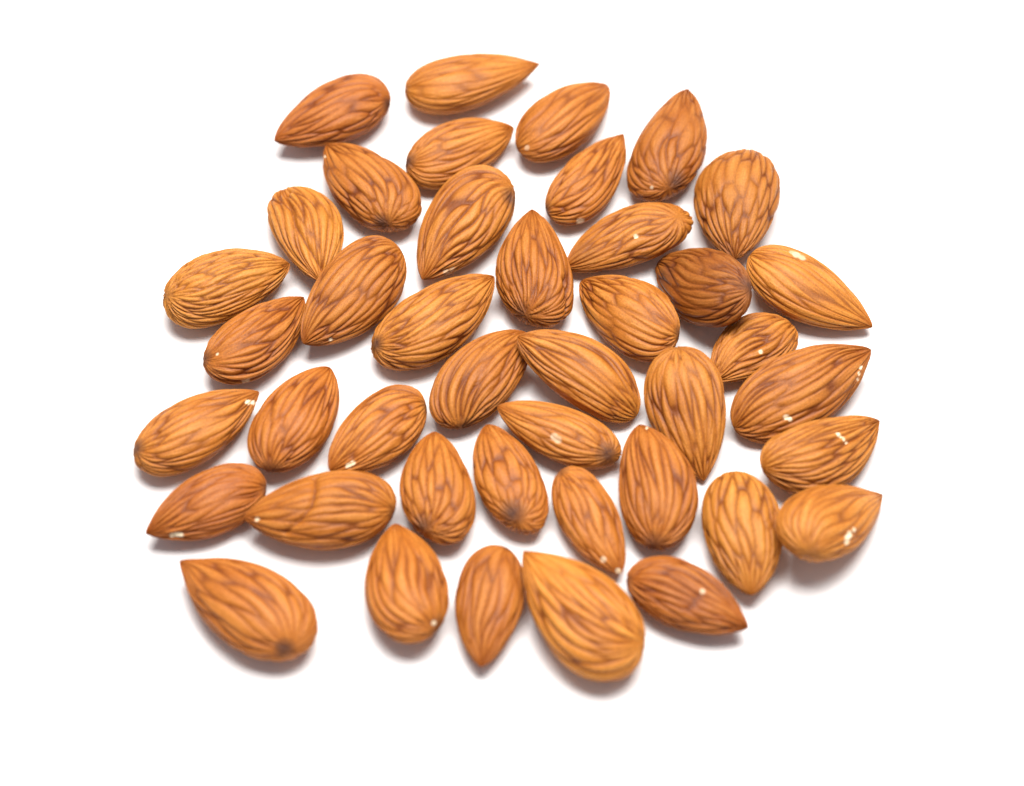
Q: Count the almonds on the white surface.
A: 42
